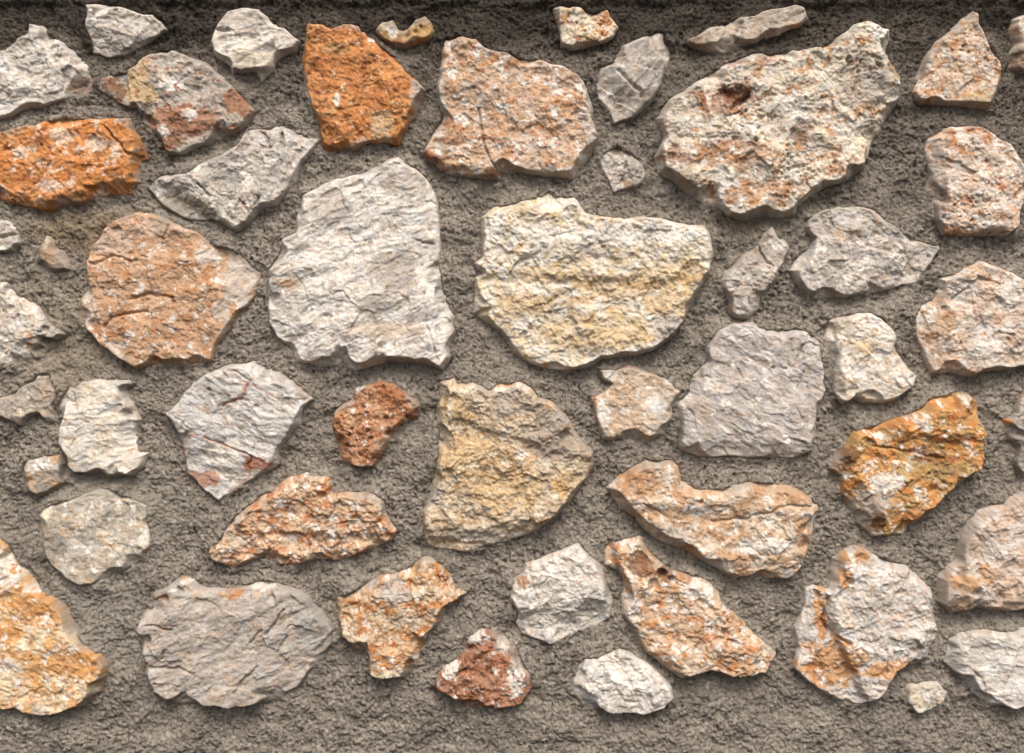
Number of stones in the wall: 51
